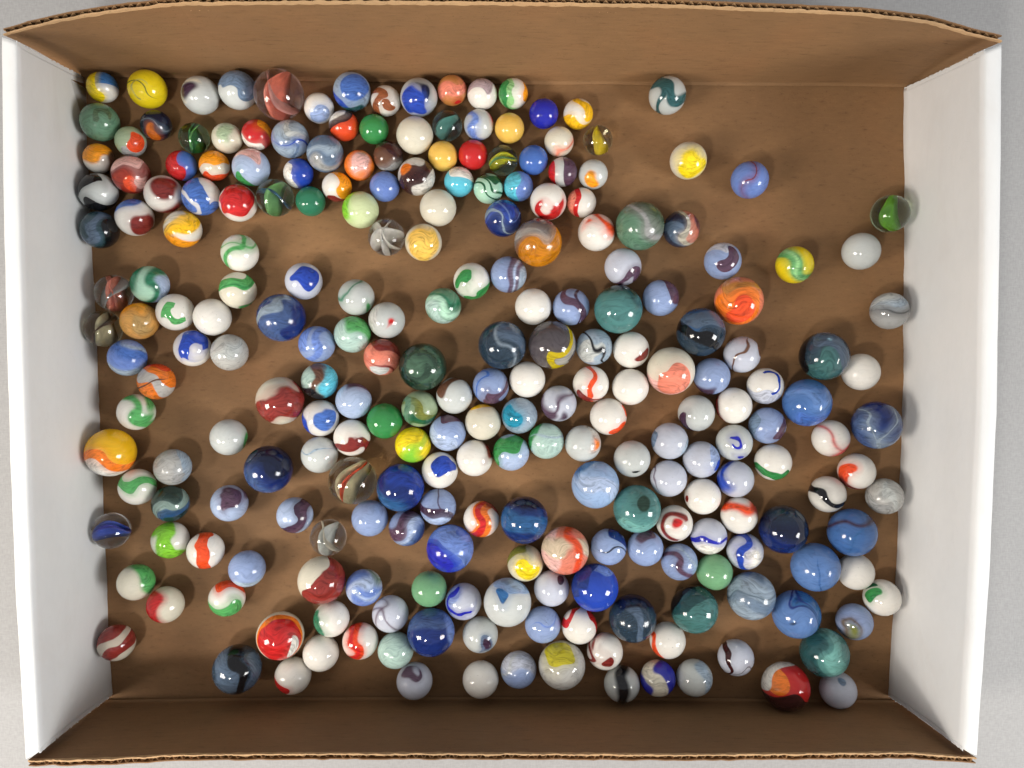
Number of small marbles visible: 39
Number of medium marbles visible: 160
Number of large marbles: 40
